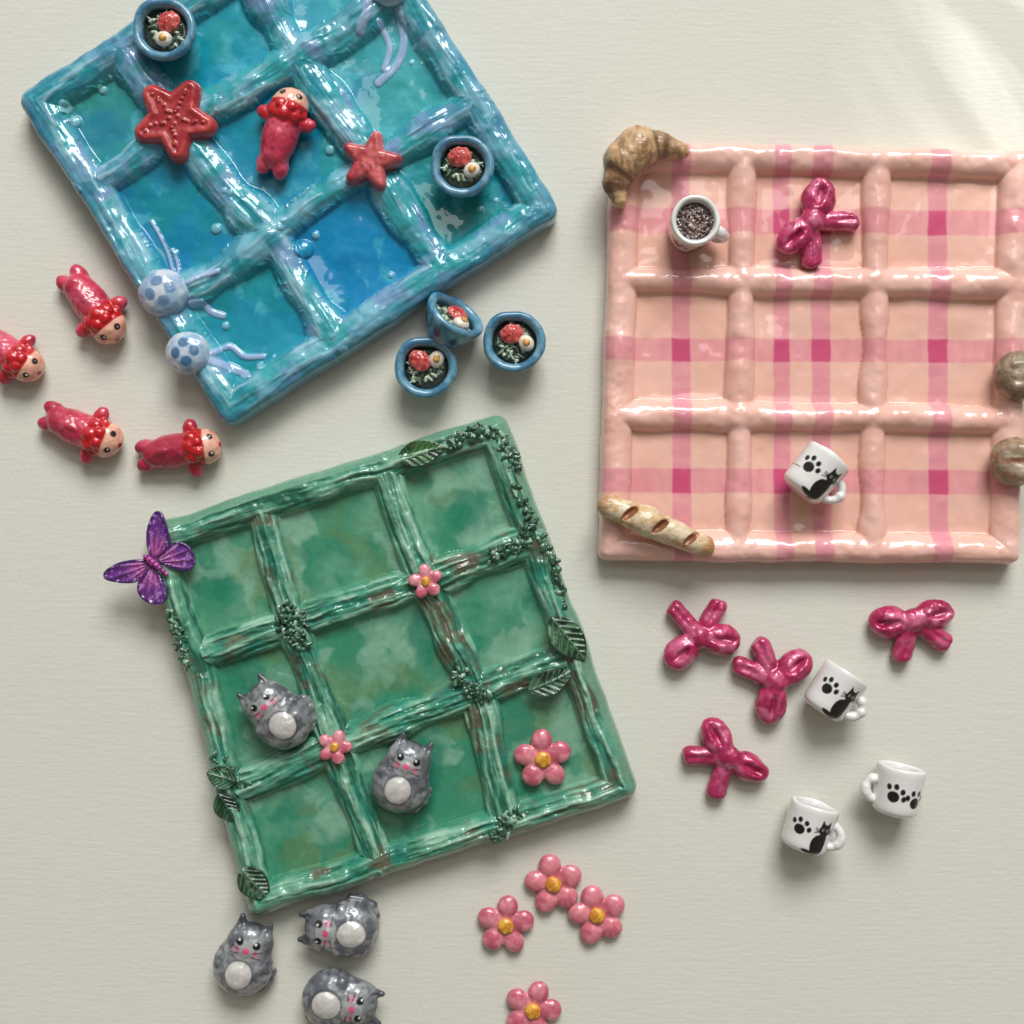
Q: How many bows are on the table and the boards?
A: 5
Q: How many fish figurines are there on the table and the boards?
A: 5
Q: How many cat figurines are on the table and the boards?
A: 5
